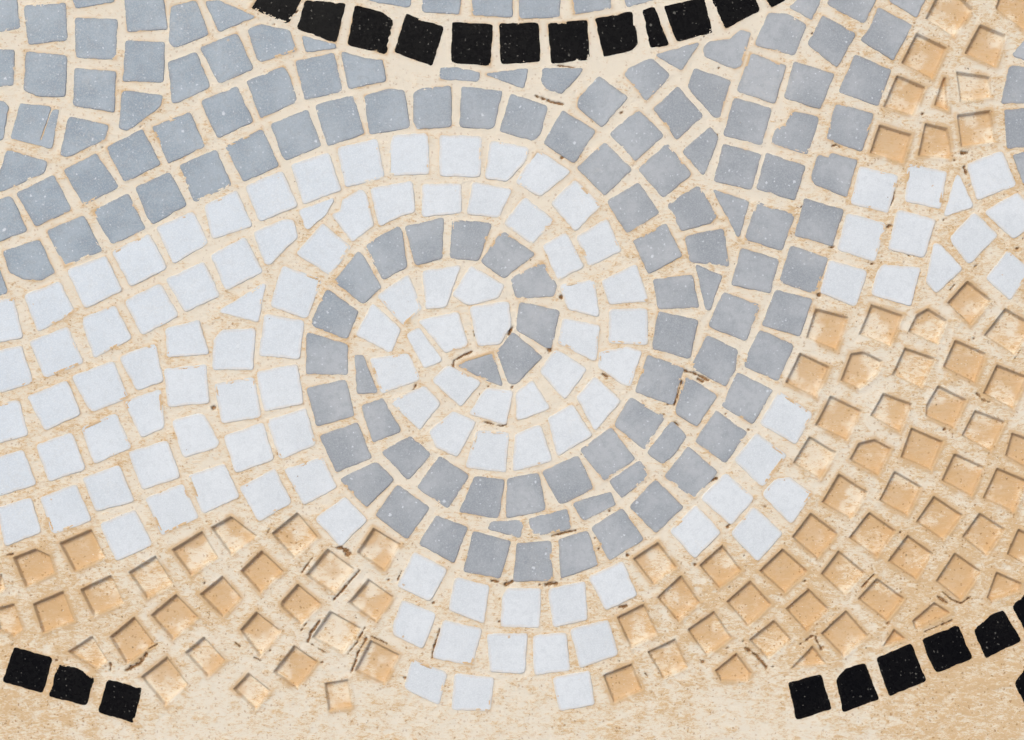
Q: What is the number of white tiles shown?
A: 113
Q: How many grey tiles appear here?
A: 137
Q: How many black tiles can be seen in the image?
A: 22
